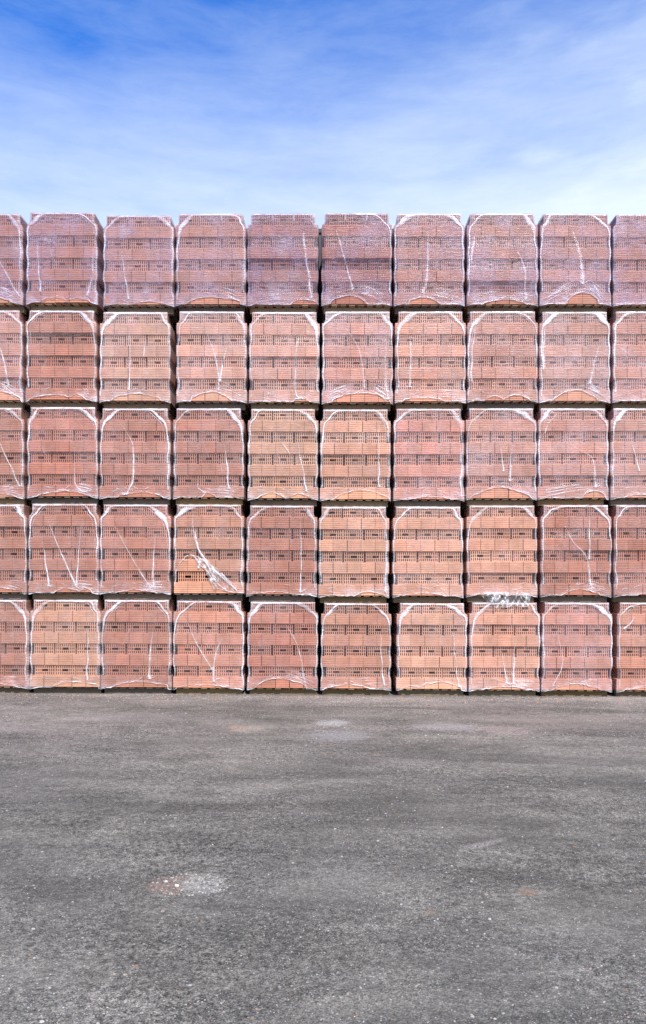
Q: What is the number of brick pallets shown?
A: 50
